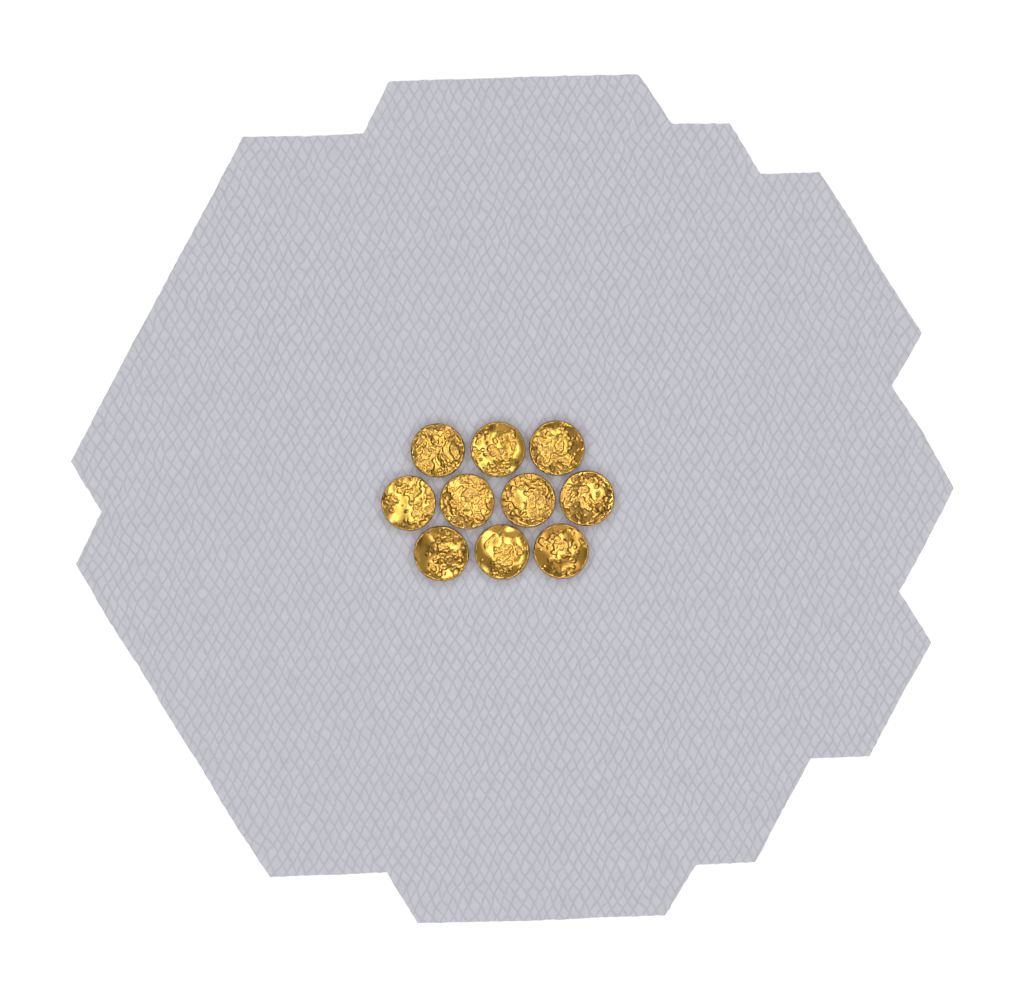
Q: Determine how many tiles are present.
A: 10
